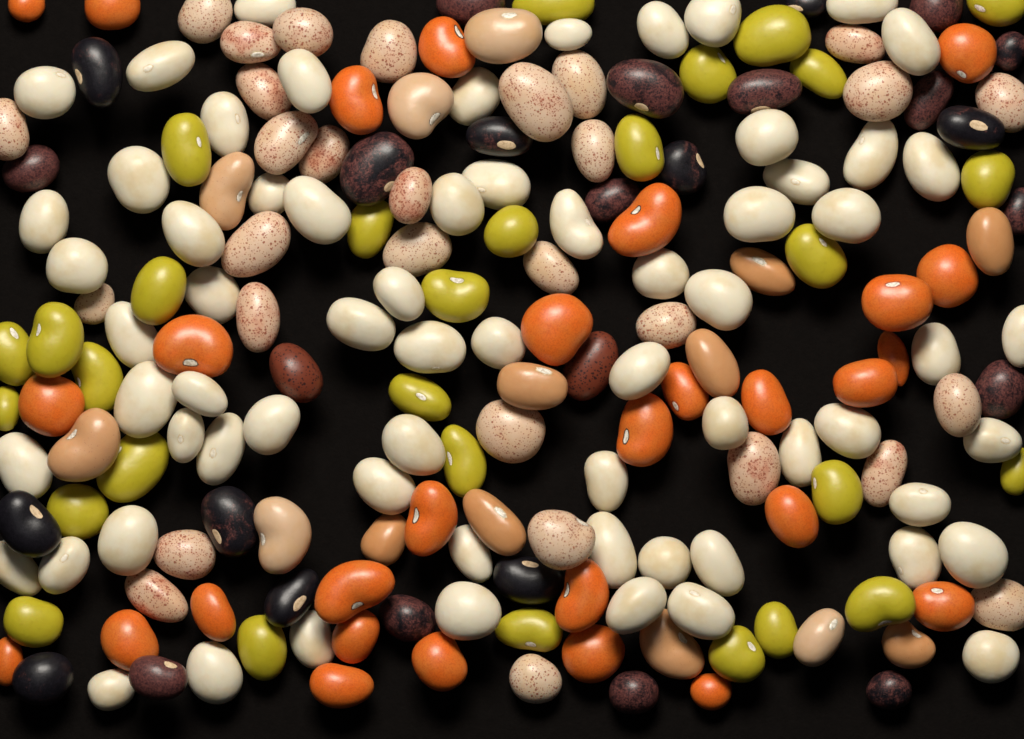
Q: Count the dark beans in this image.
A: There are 27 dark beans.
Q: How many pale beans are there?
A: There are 111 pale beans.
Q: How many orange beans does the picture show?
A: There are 29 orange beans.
